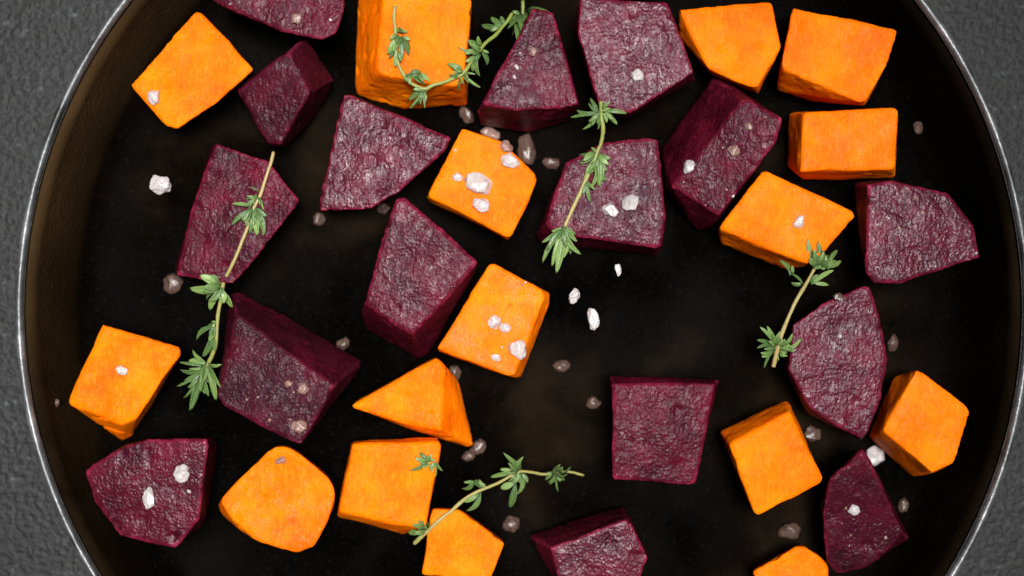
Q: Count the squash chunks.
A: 16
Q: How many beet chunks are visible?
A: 16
